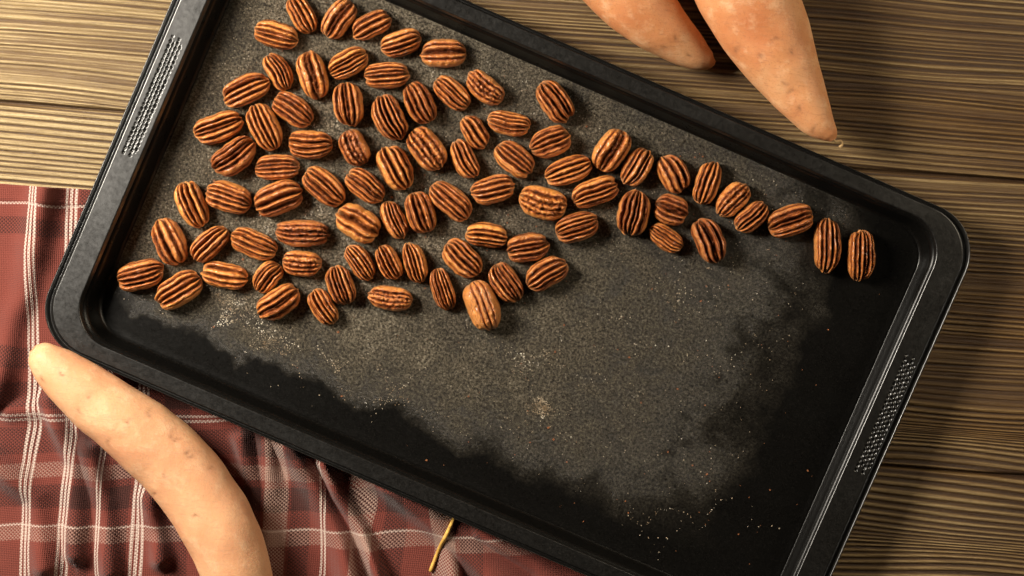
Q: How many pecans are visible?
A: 81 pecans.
